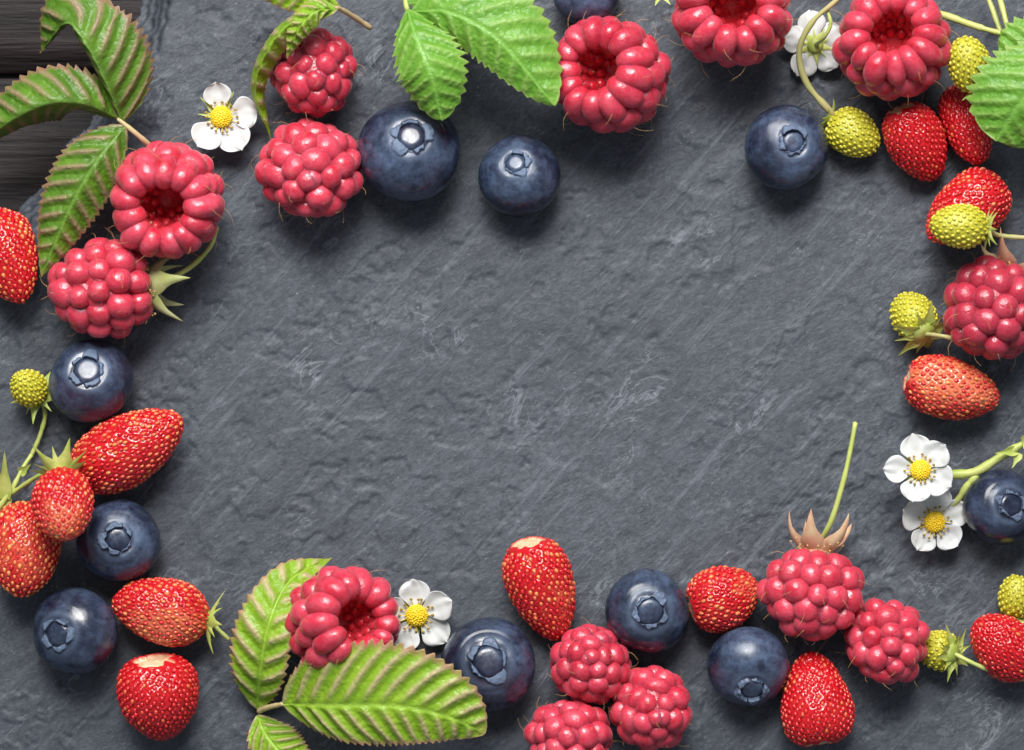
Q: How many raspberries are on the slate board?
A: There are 14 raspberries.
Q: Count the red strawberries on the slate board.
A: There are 14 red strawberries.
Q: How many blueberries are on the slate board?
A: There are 11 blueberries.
